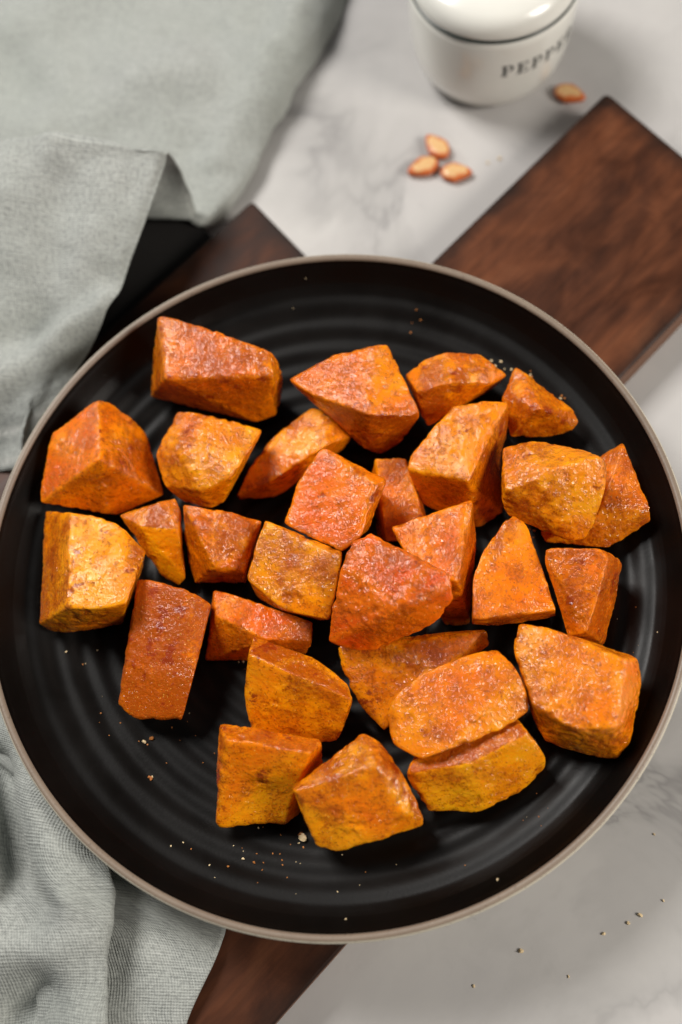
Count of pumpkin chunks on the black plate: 29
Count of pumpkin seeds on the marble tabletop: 4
